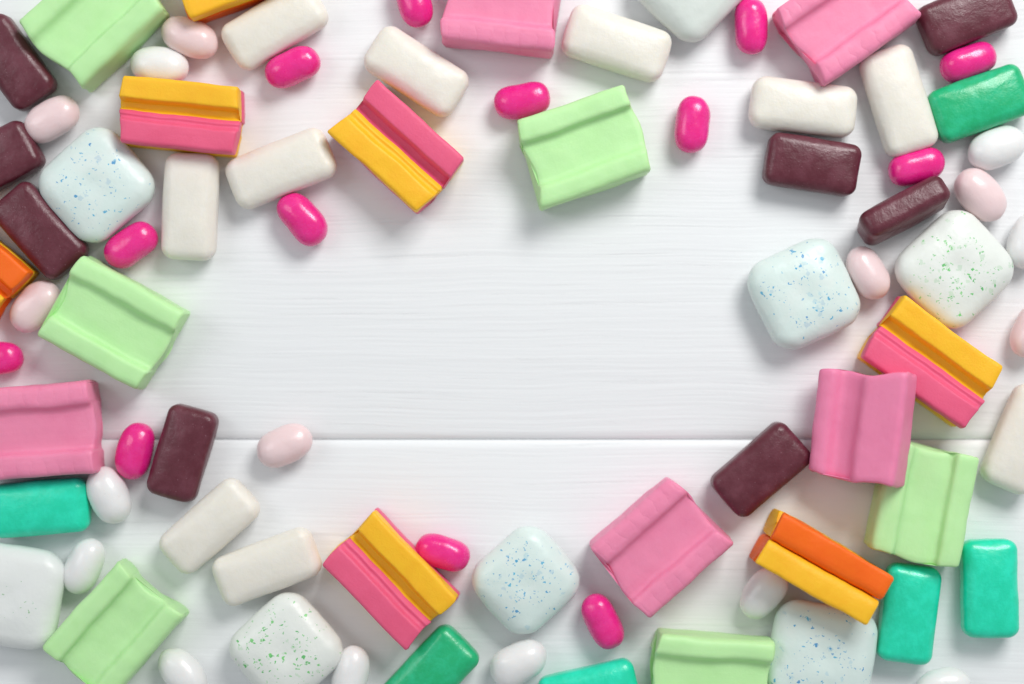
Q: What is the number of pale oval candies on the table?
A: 17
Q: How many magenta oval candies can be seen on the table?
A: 13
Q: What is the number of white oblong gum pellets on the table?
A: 10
